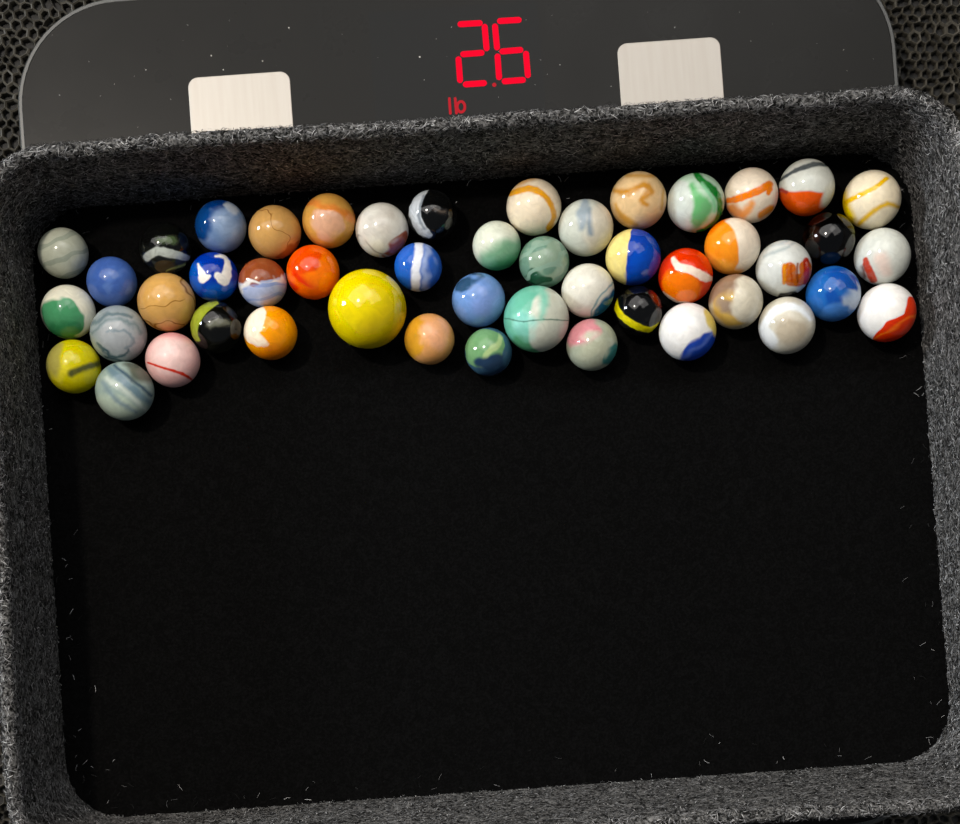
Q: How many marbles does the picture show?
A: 48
